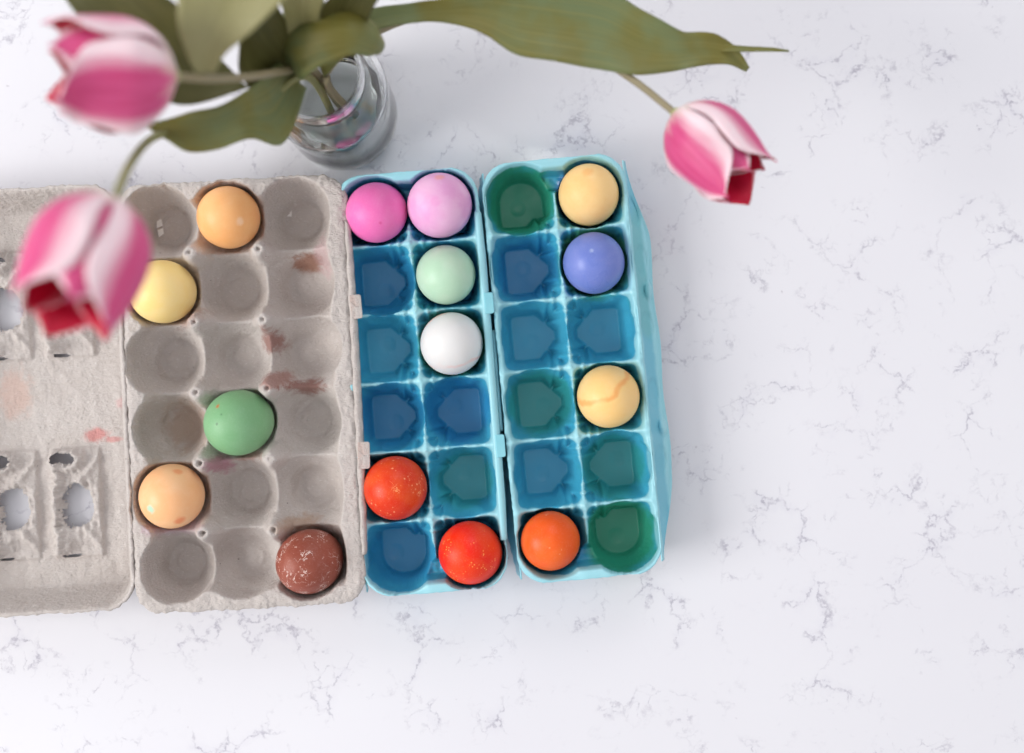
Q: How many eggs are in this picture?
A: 15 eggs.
